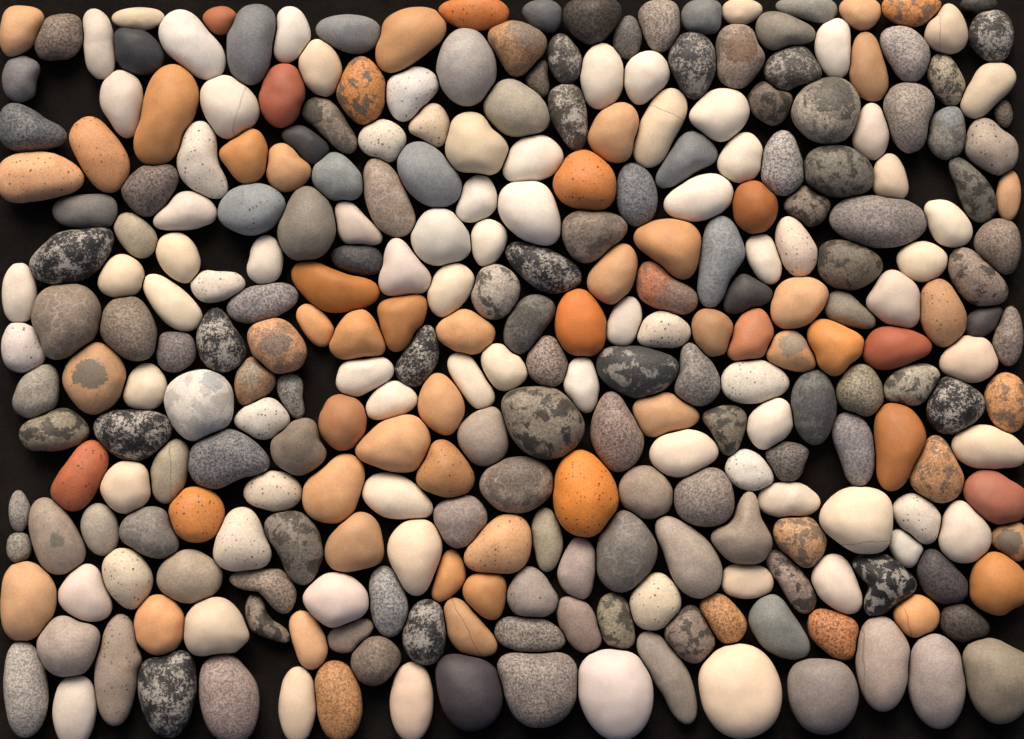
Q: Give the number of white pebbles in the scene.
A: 83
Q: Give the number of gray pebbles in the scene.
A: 107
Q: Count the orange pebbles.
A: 66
